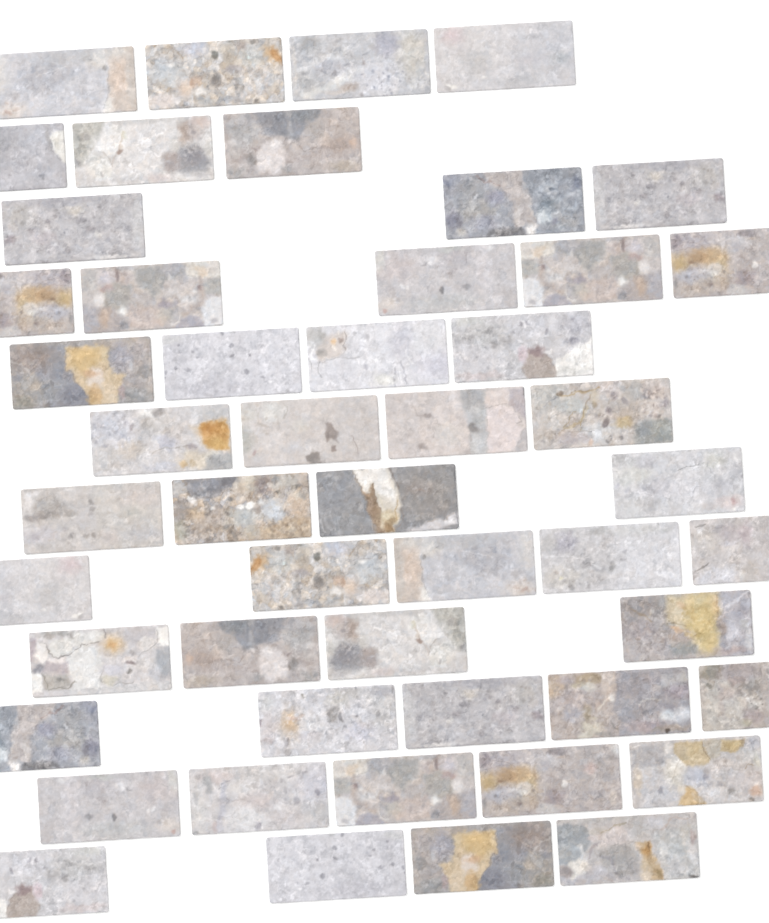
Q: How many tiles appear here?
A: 50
